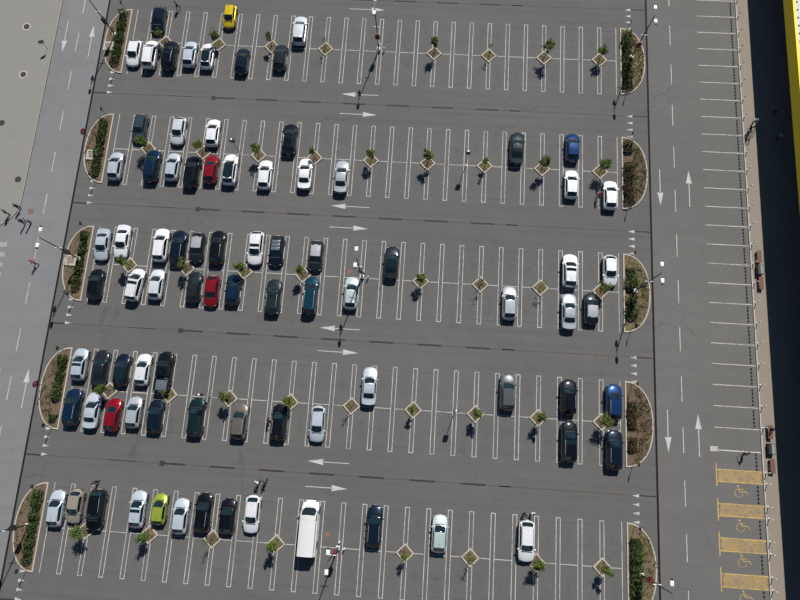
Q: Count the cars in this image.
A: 83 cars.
